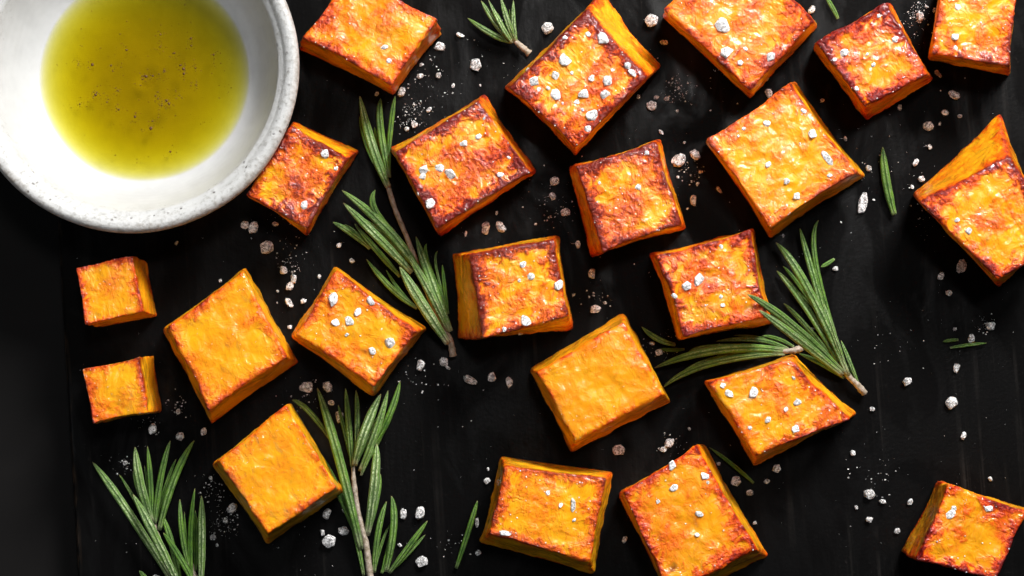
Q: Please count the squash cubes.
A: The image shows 22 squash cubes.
